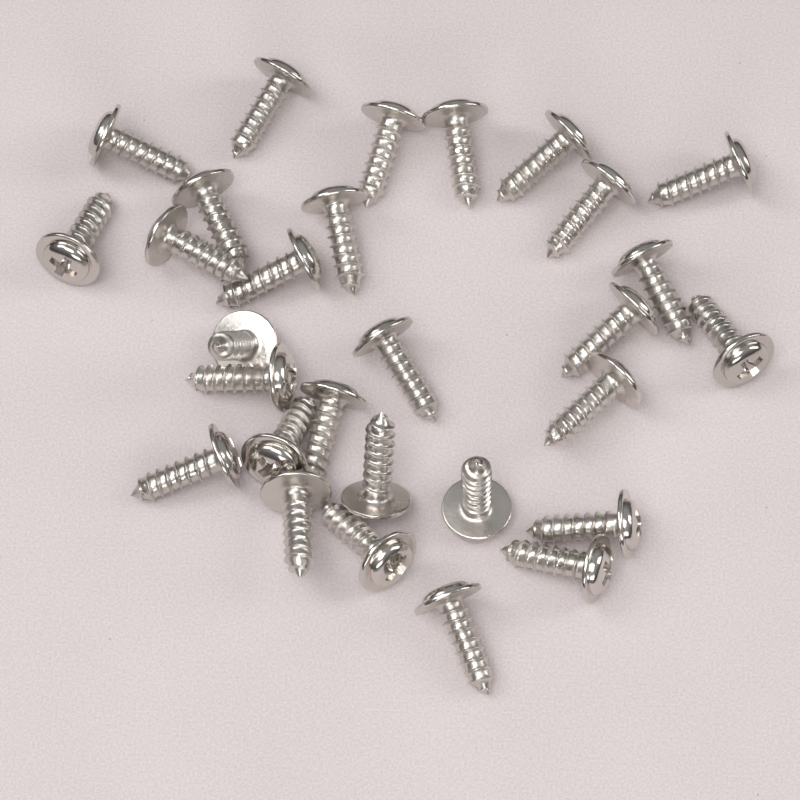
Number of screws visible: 29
